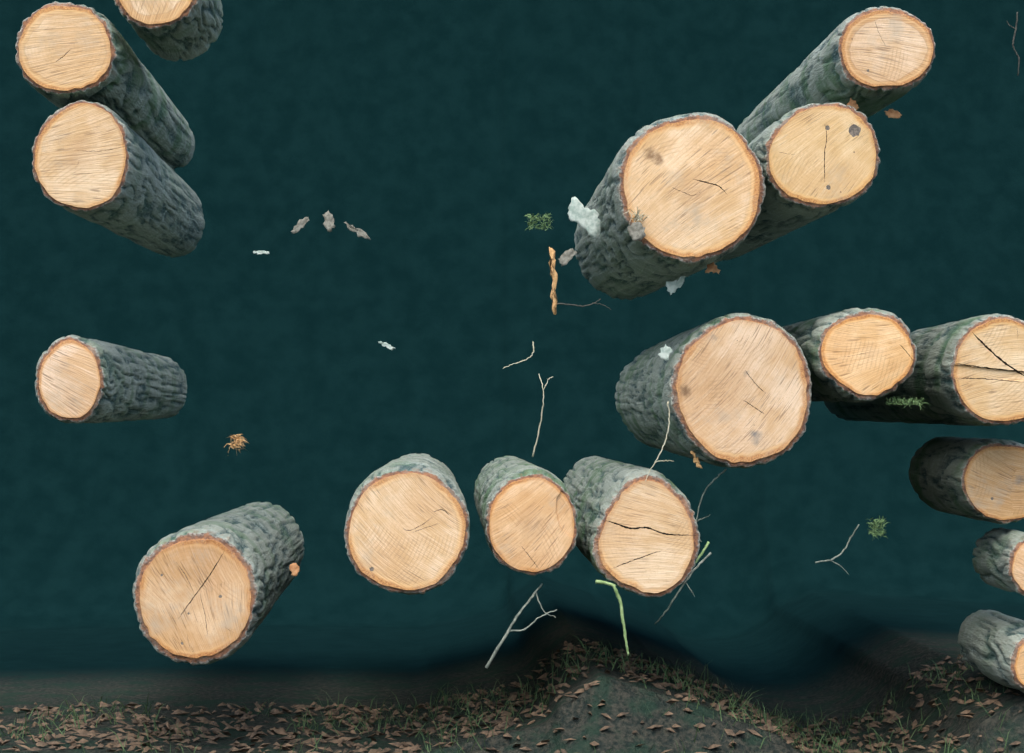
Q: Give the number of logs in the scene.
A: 17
